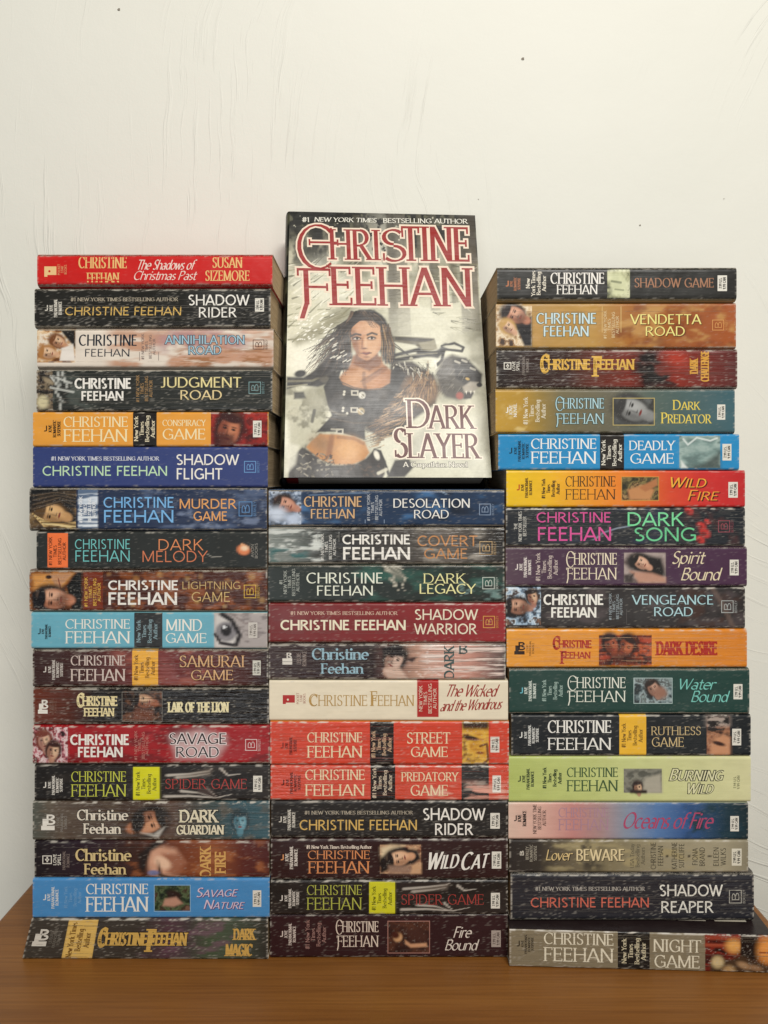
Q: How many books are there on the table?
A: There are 48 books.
